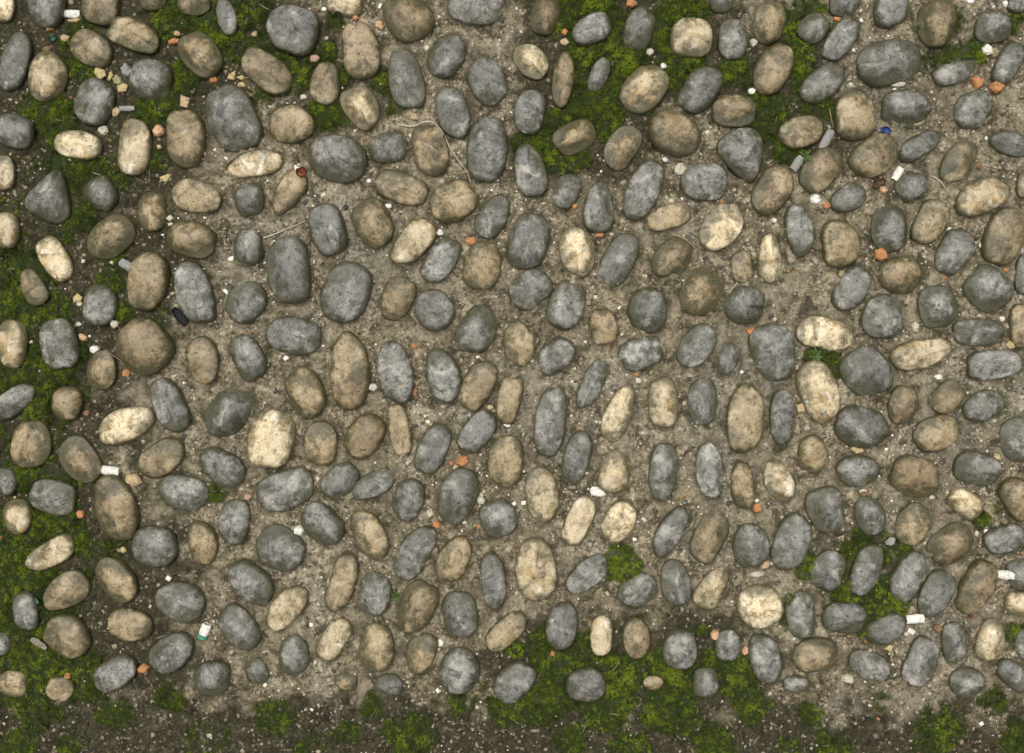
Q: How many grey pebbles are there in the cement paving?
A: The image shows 164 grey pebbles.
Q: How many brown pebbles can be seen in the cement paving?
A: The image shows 98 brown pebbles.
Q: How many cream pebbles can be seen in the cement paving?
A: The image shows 42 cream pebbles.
